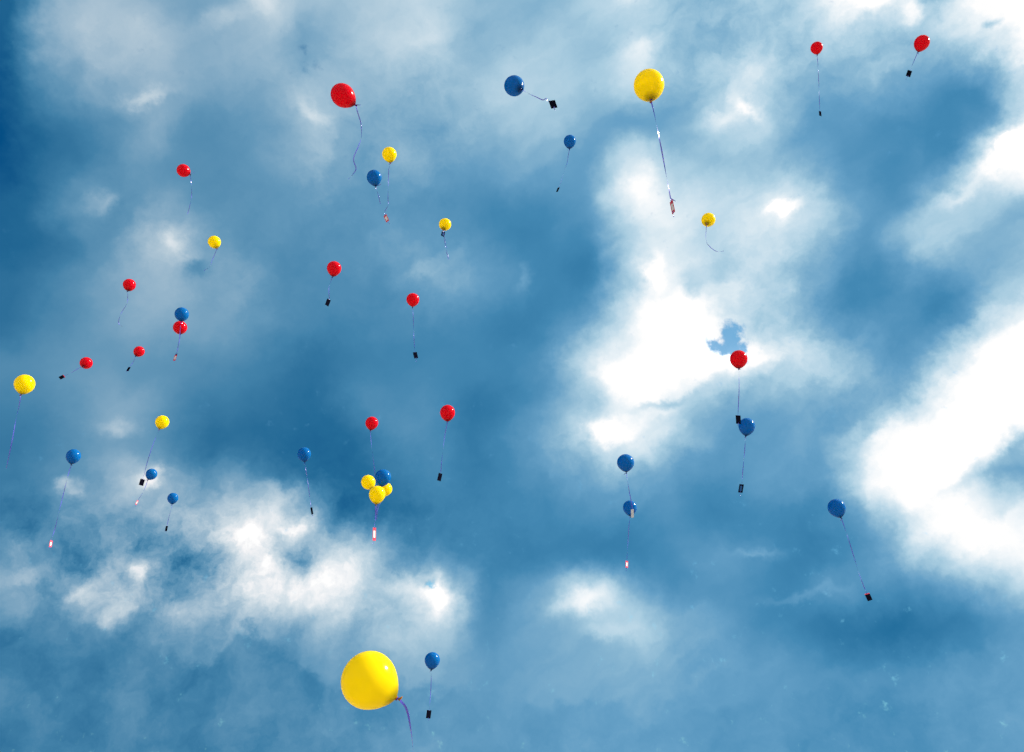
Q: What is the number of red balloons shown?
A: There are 13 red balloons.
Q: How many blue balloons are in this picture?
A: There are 14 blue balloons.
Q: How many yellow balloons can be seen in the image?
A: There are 11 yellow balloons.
